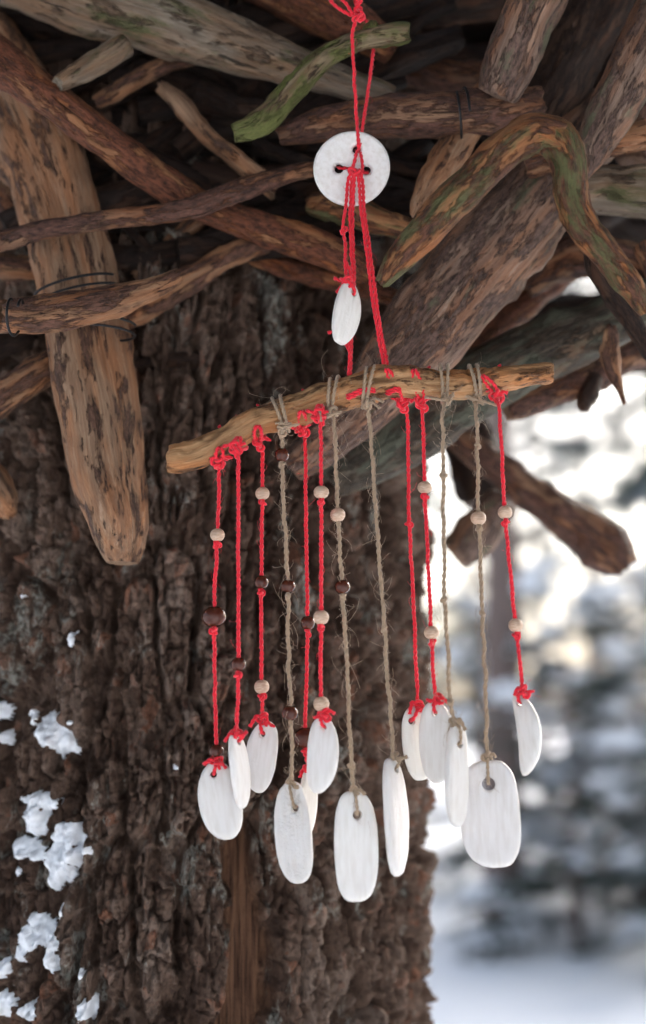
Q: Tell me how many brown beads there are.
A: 10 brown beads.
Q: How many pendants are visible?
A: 14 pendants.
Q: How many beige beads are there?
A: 12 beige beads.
